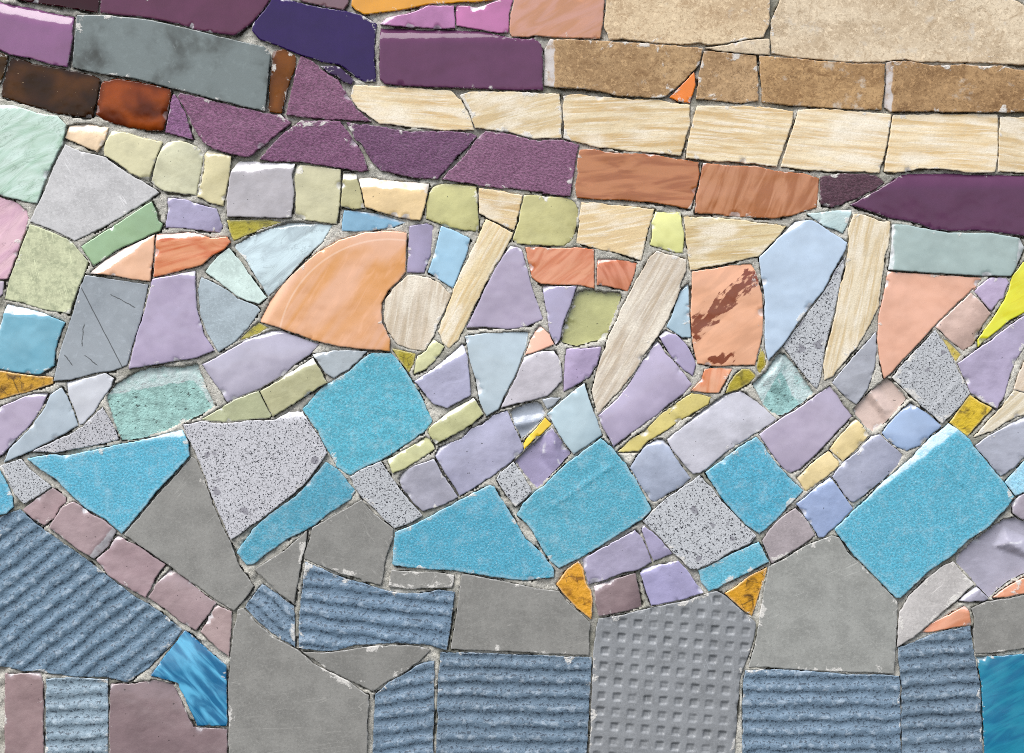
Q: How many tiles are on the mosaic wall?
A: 200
